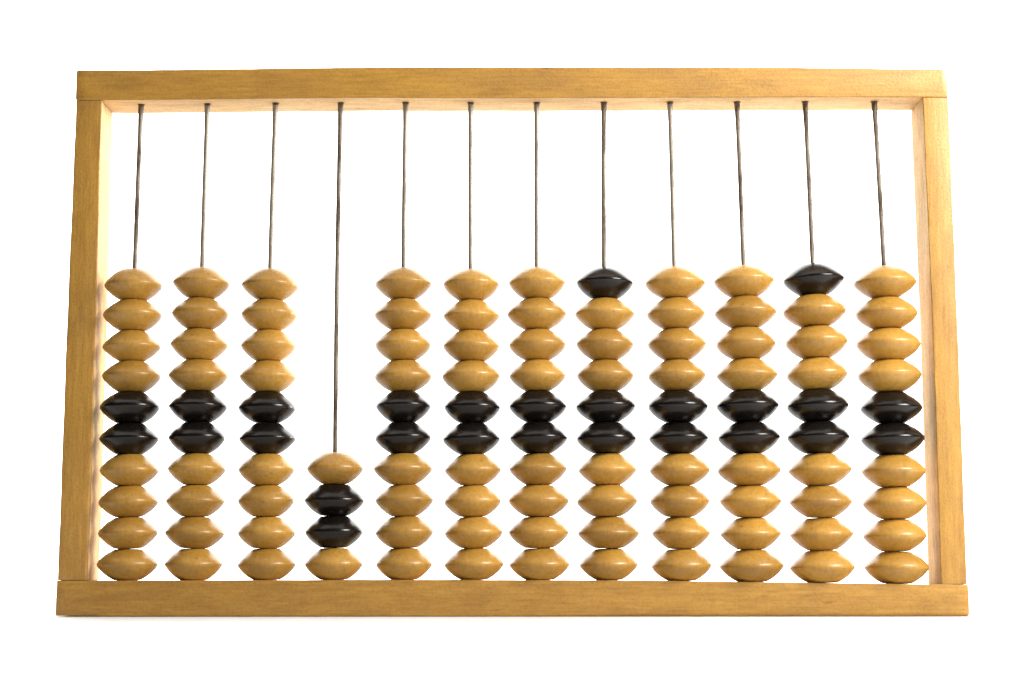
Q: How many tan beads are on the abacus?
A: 88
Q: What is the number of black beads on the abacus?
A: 26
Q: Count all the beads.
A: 114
